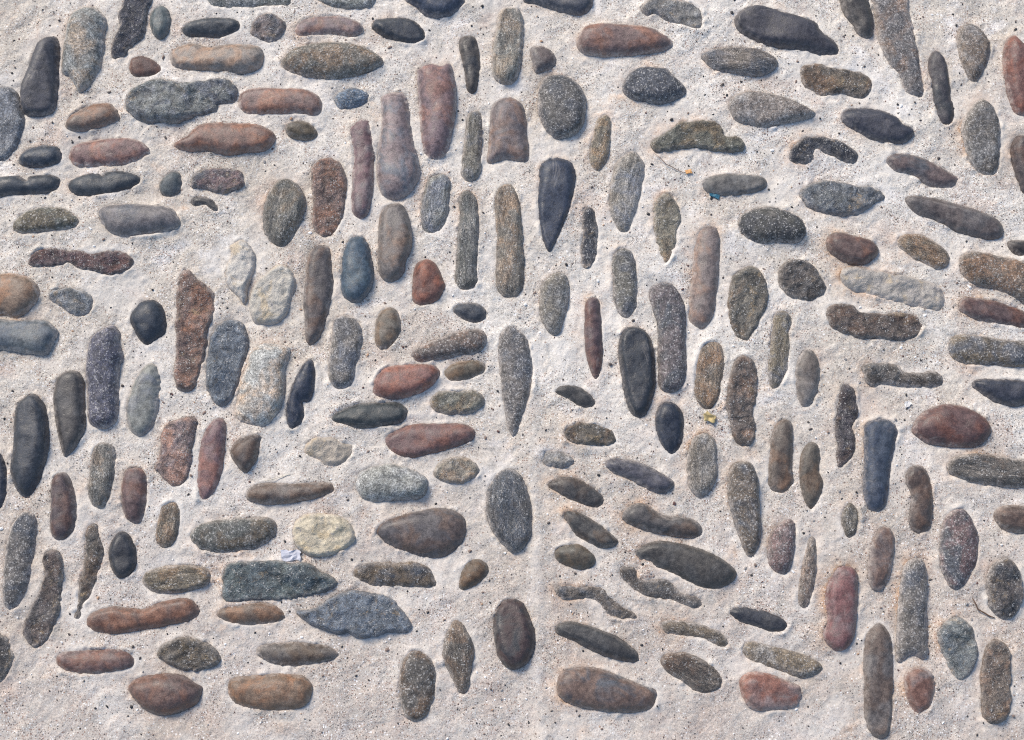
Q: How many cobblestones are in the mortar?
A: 200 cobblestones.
